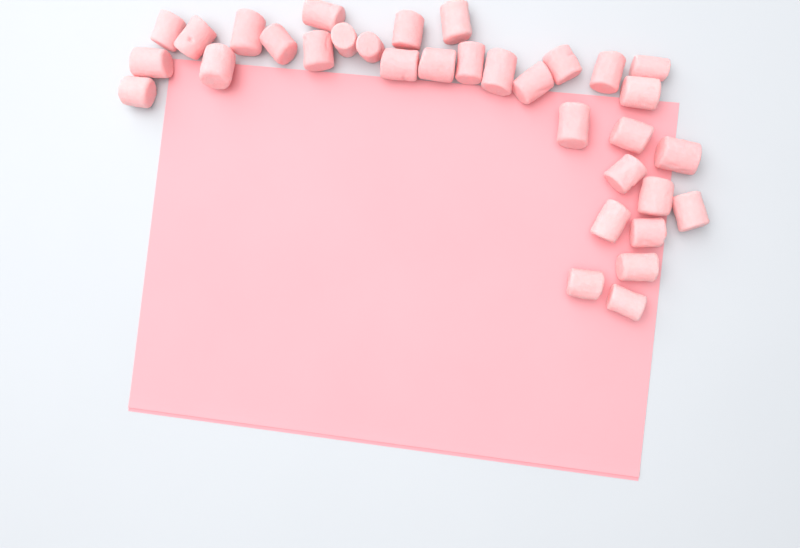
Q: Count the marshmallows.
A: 33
